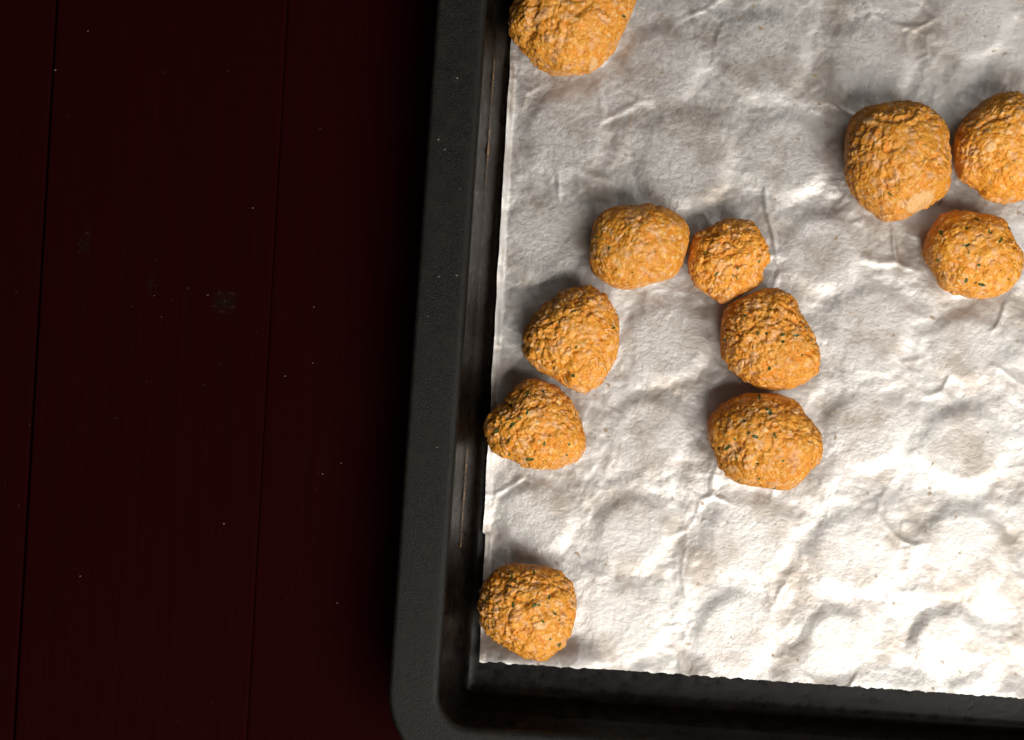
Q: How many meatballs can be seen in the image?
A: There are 11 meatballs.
